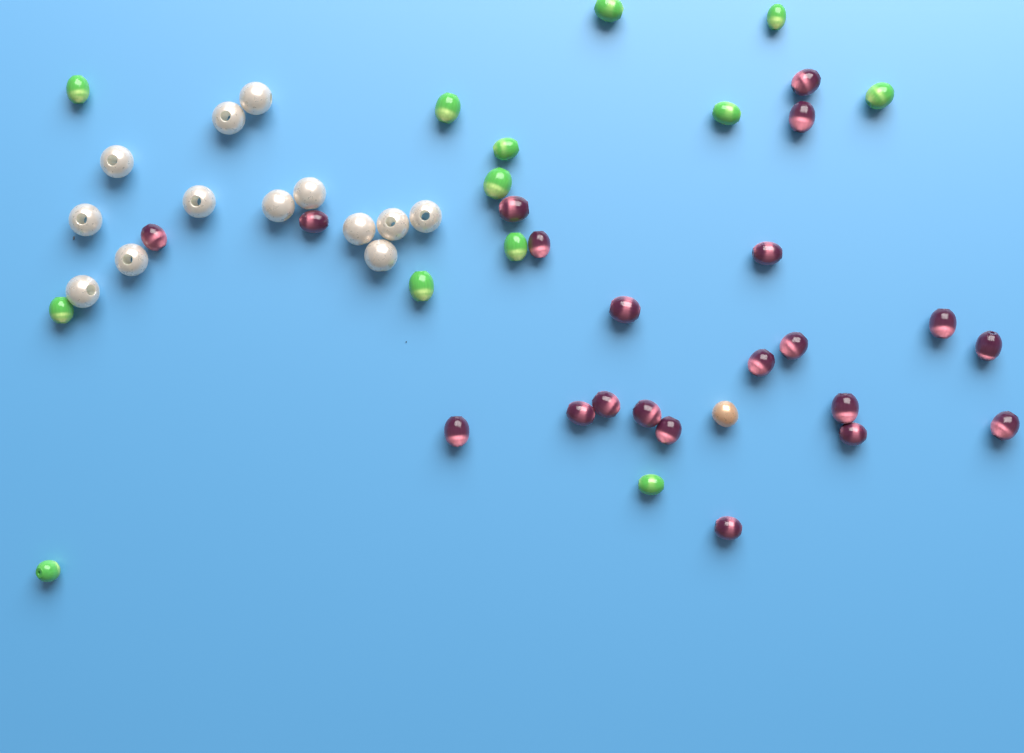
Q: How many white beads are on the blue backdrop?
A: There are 13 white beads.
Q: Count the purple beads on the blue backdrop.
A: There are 21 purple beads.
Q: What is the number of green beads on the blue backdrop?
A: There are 13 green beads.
